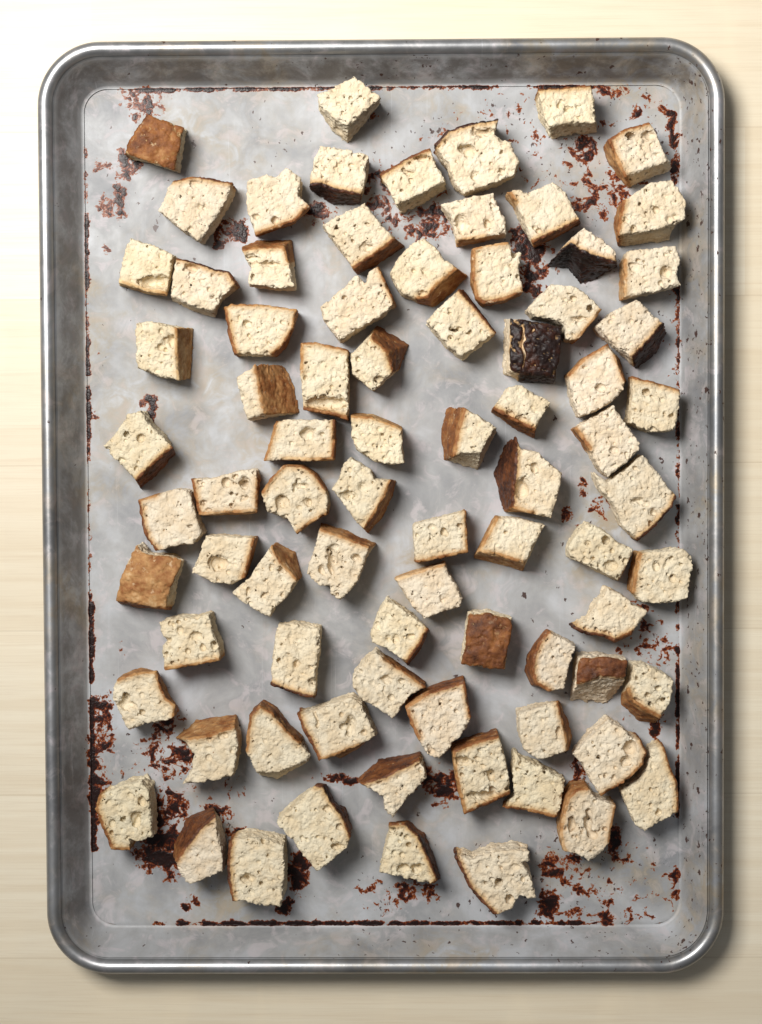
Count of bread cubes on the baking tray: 80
